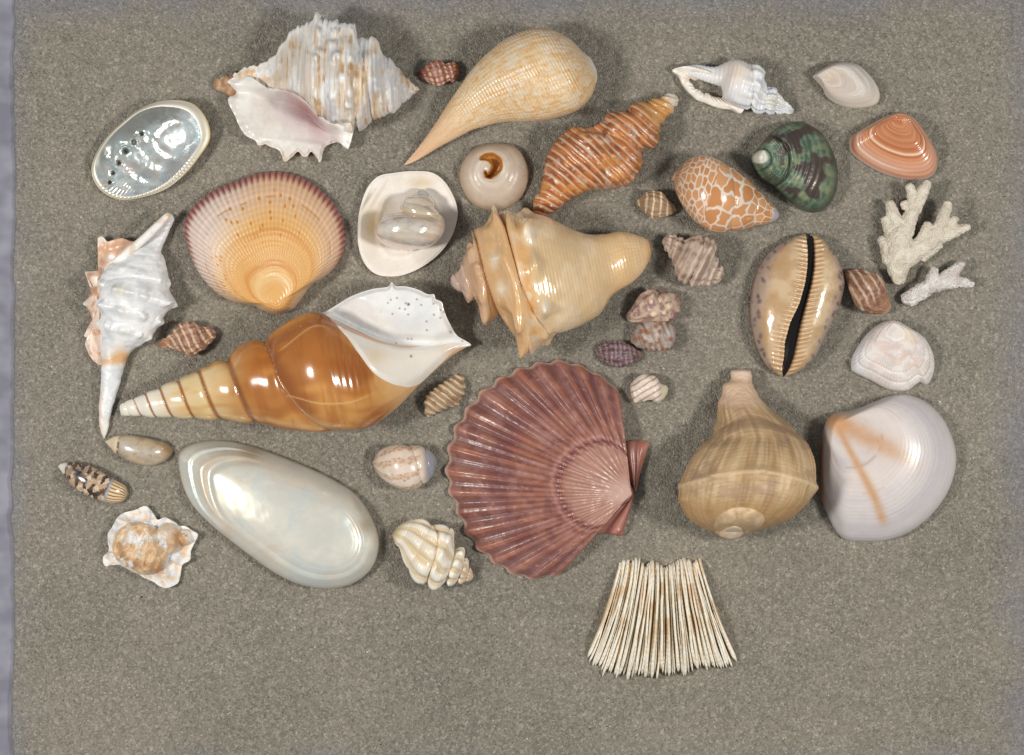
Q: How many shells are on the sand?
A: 37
